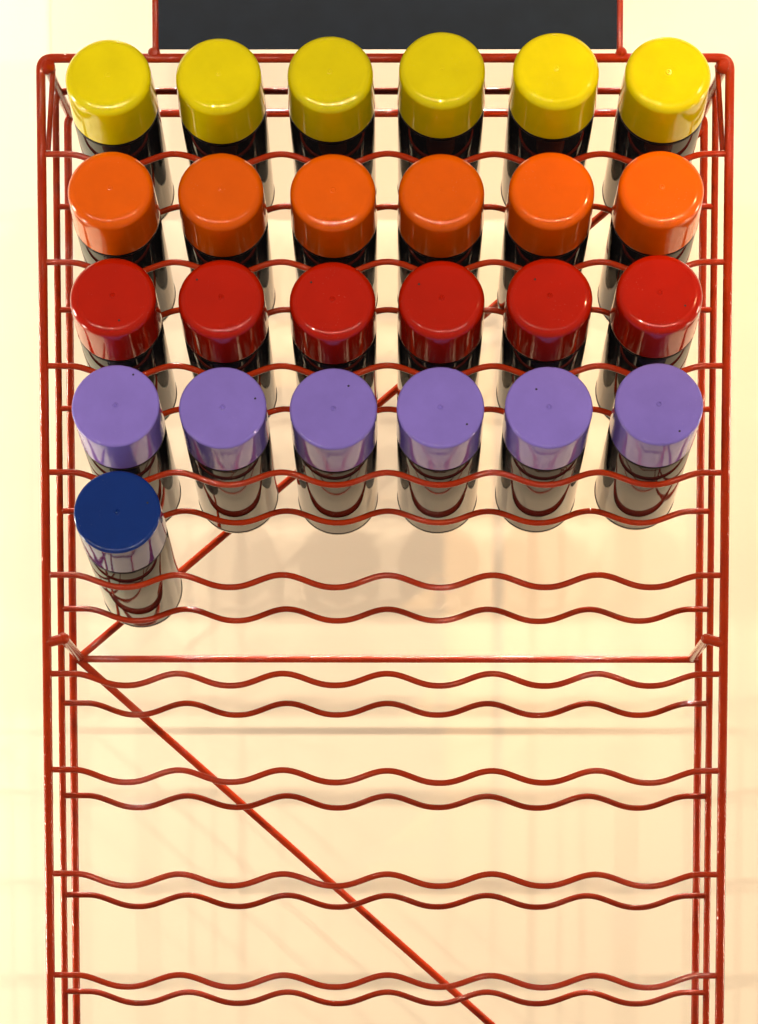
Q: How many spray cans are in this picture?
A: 25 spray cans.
